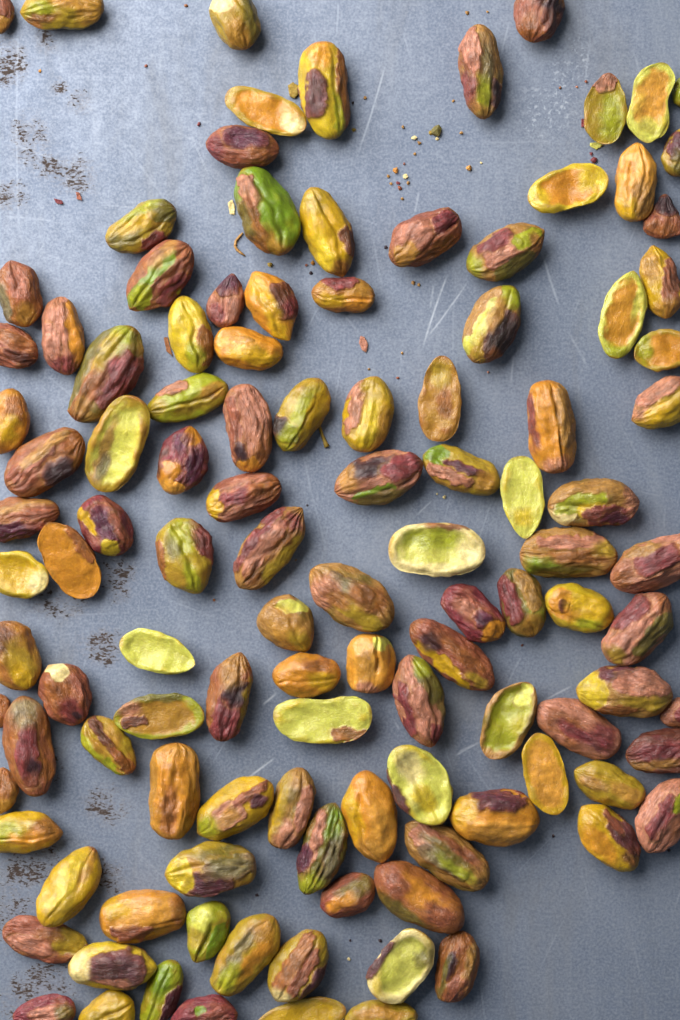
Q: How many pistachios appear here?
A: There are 115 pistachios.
